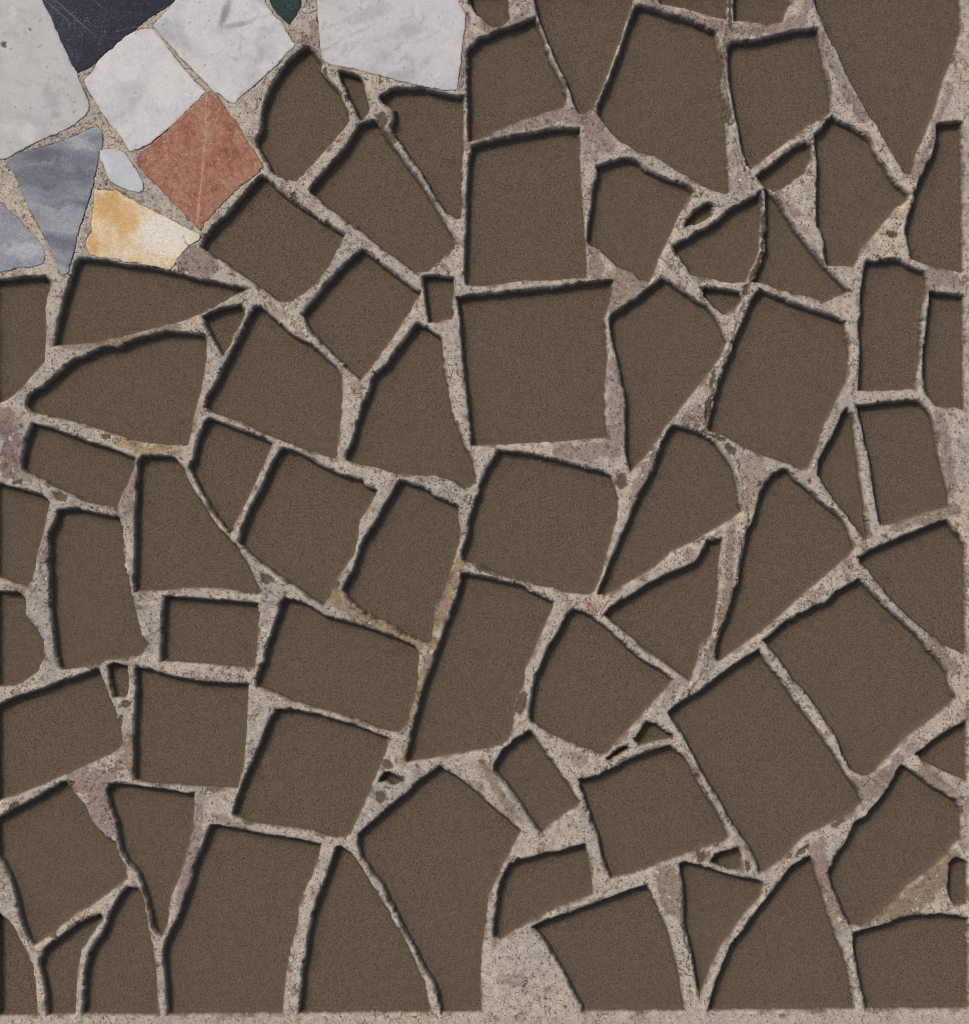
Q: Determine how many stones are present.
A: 11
